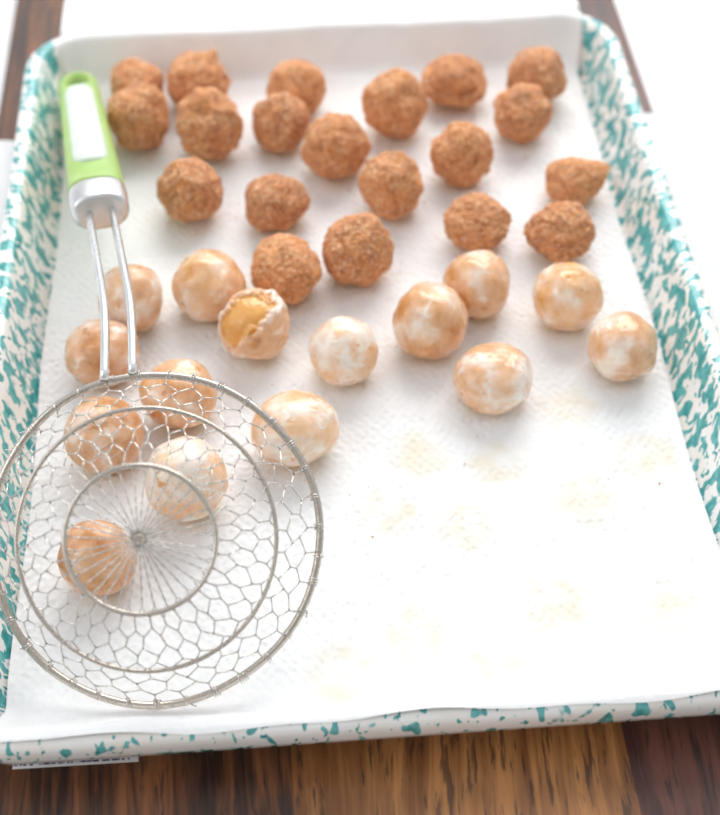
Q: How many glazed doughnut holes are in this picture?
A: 15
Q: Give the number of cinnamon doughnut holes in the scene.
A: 20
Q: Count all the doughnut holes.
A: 35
